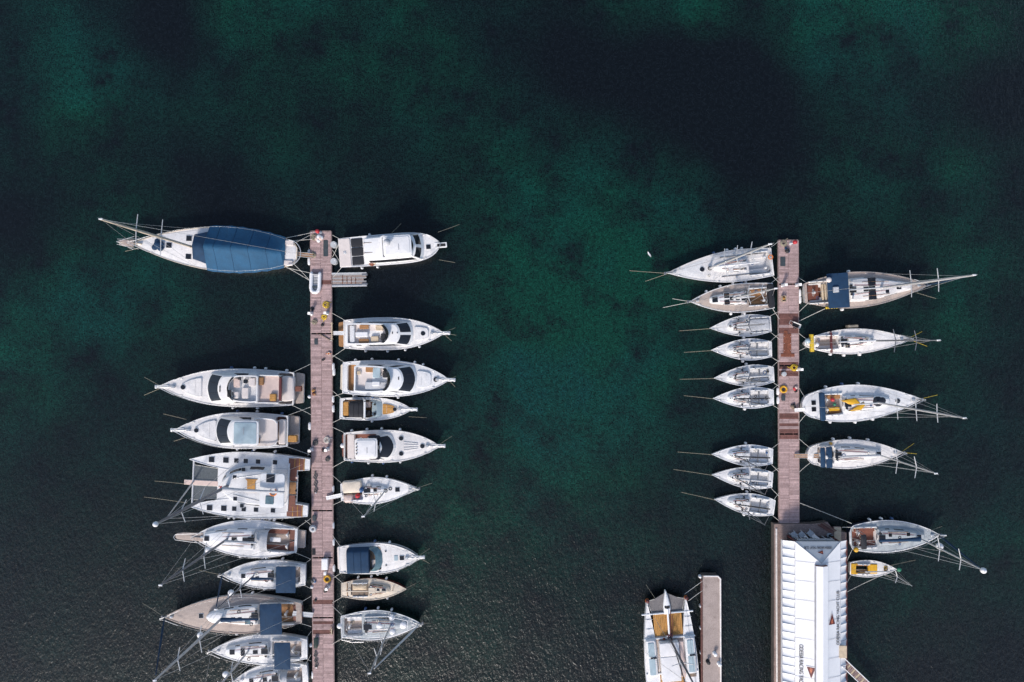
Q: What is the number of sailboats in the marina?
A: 26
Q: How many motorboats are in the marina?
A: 8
